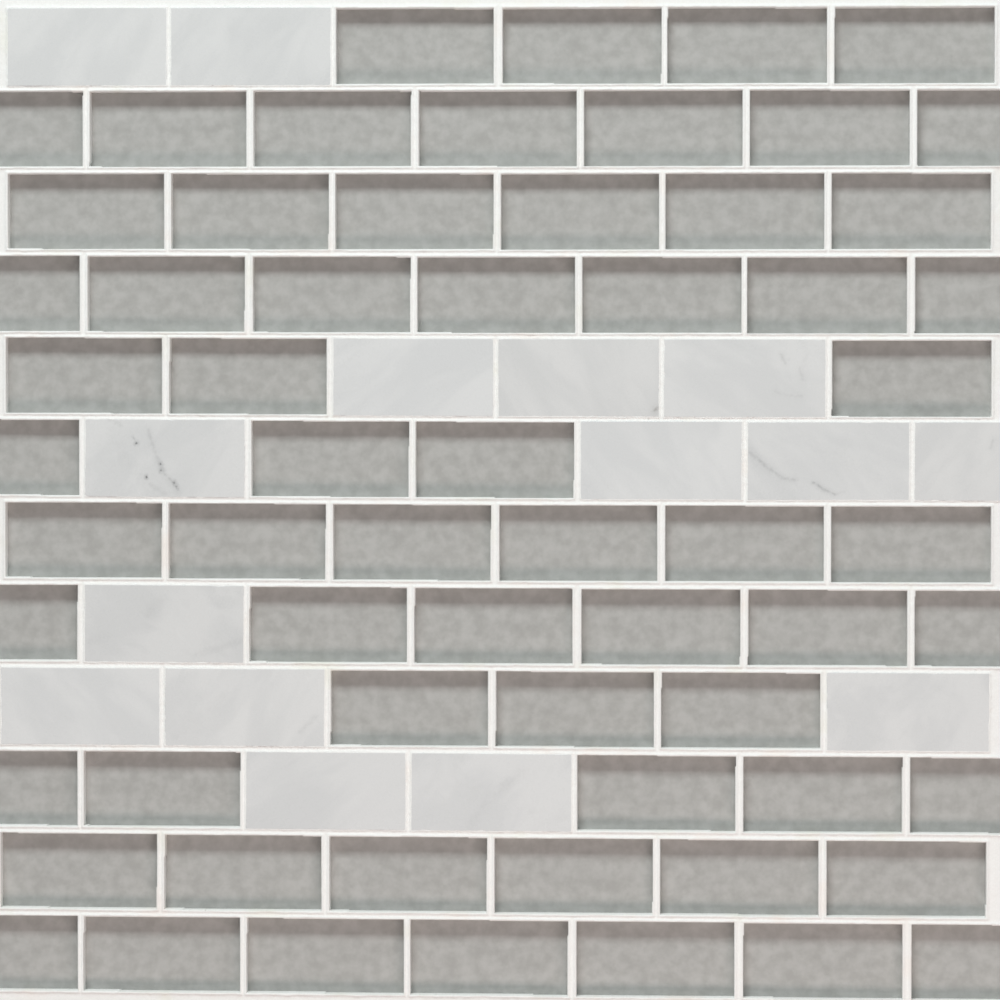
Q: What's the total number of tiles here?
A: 15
